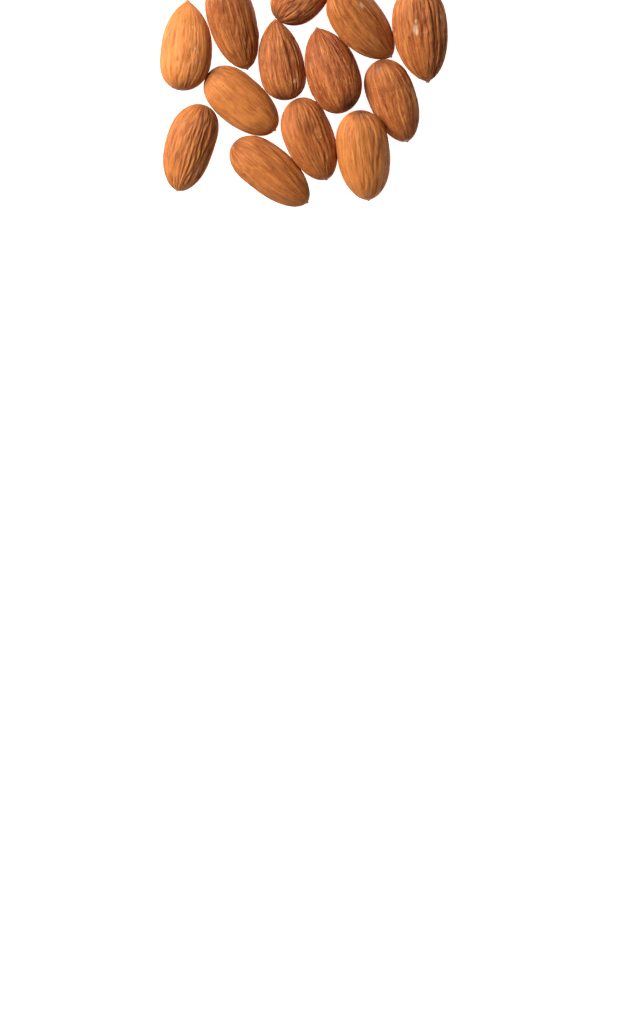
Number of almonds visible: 13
